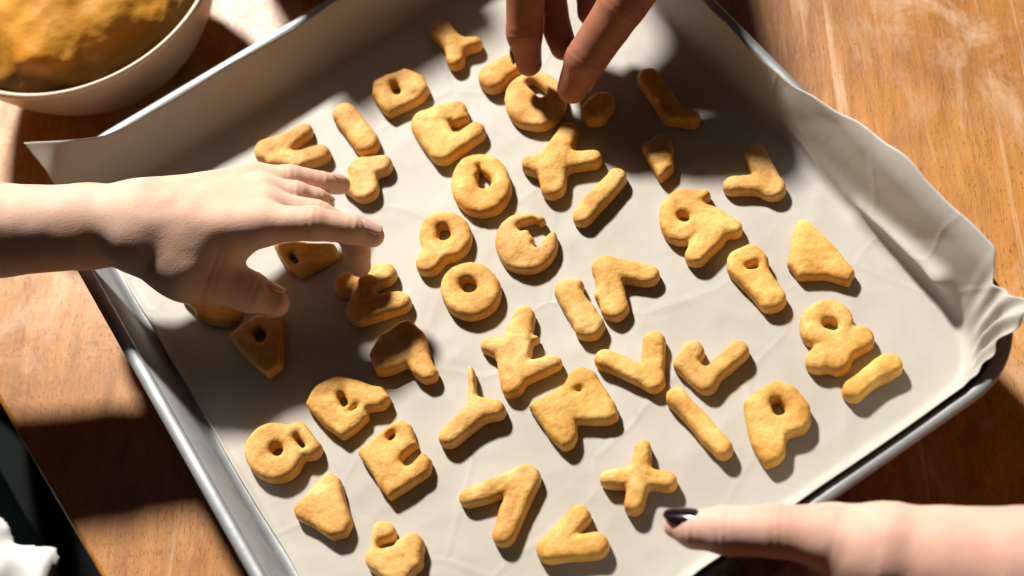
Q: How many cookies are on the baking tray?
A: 45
